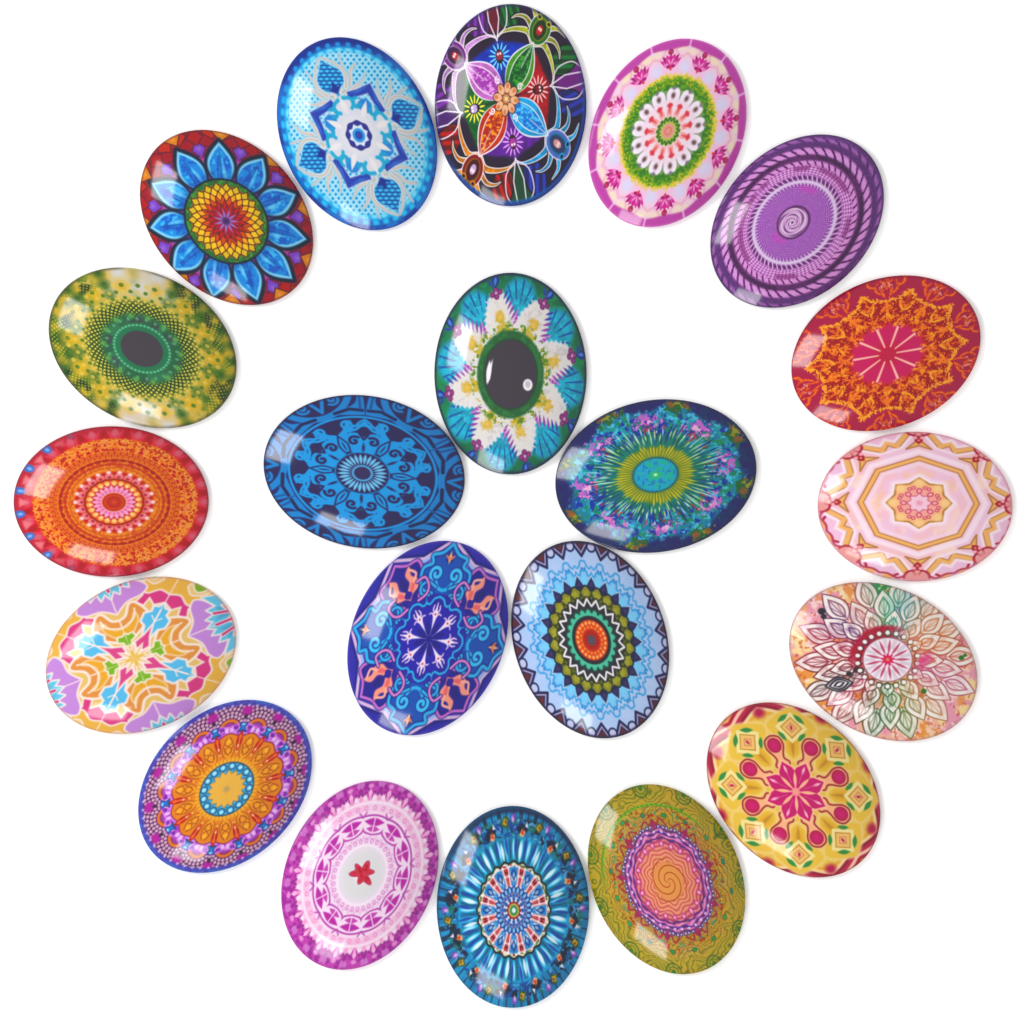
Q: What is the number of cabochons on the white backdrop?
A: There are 21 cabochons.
